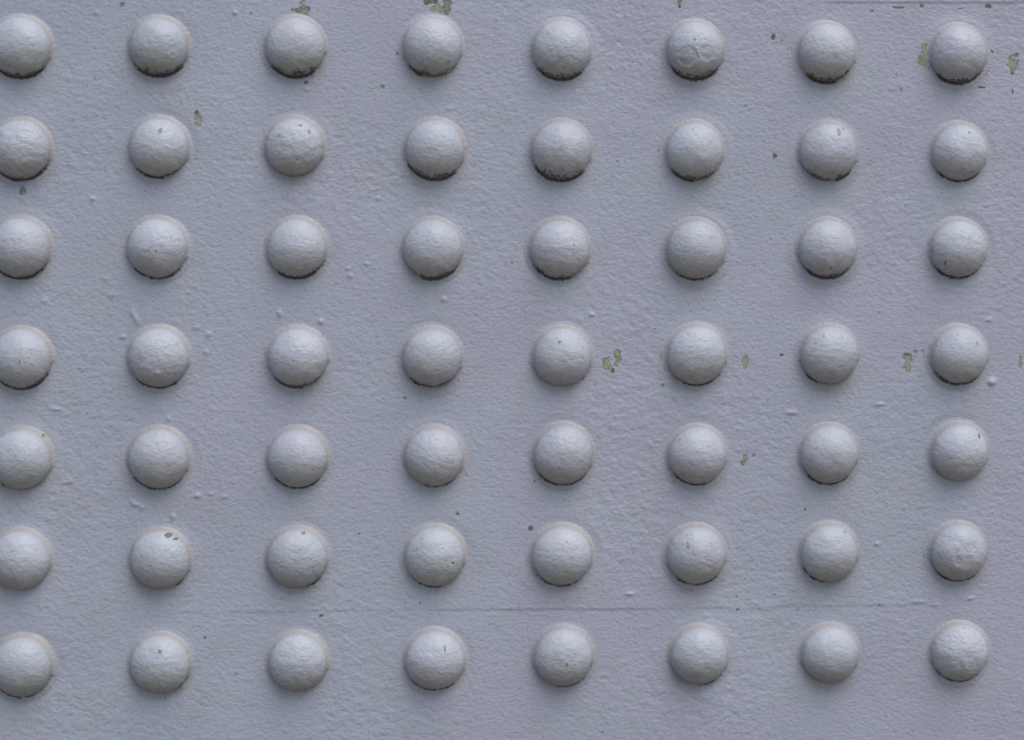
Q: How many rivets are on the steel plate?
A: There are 56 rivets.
